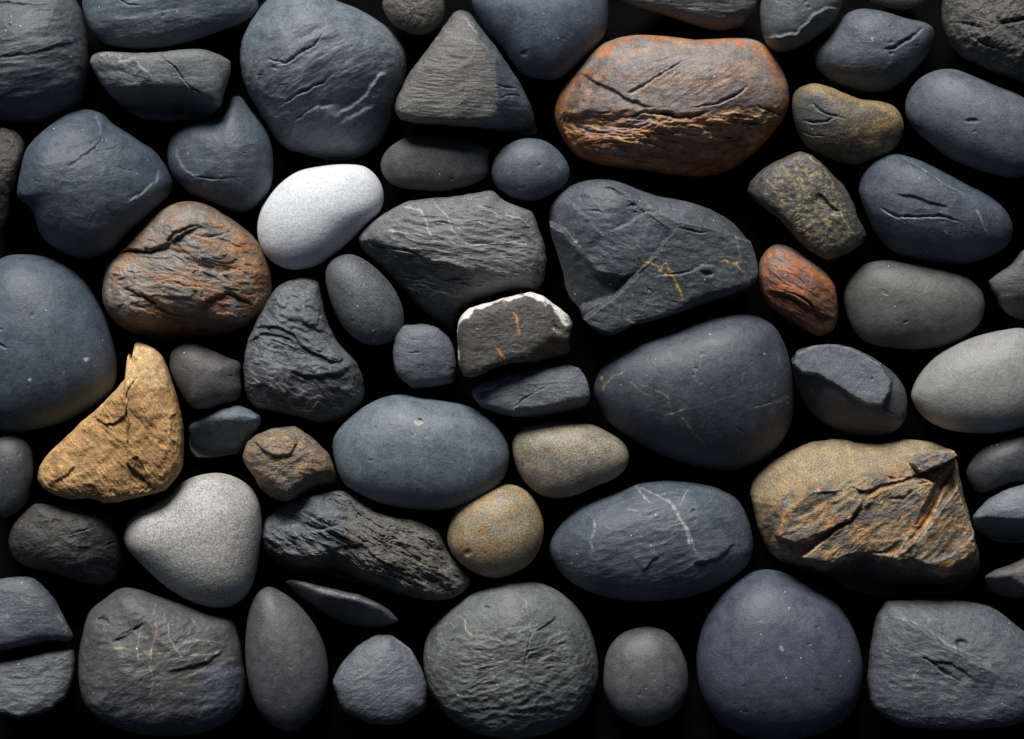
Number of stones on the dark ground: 64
